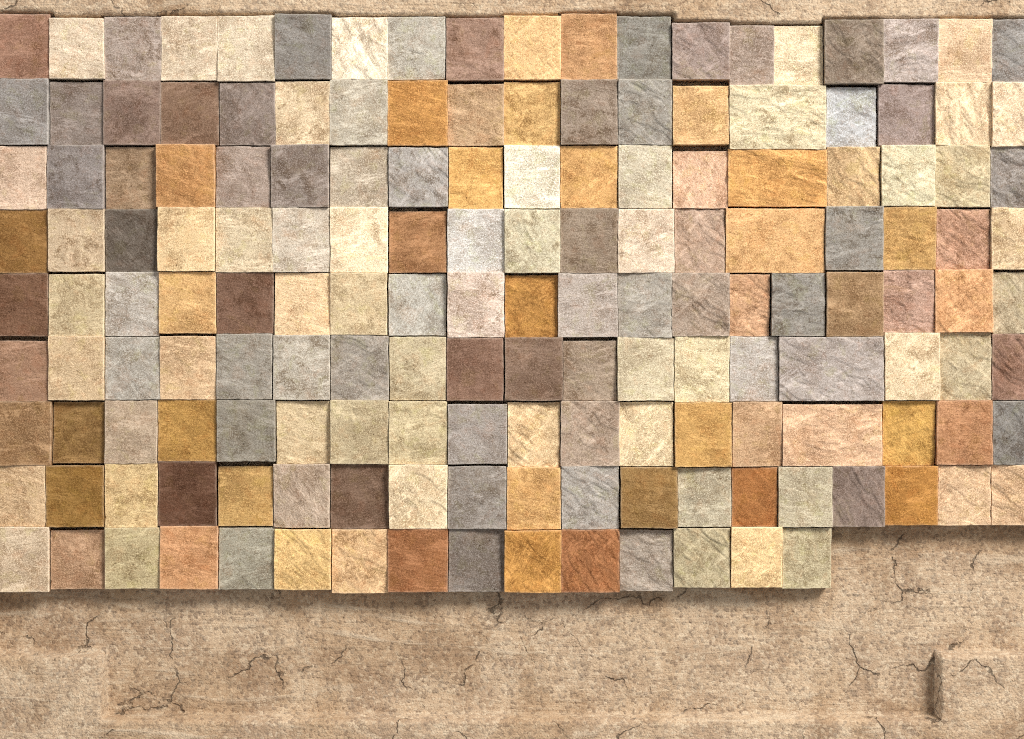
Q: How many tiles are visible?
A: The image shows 162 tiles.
